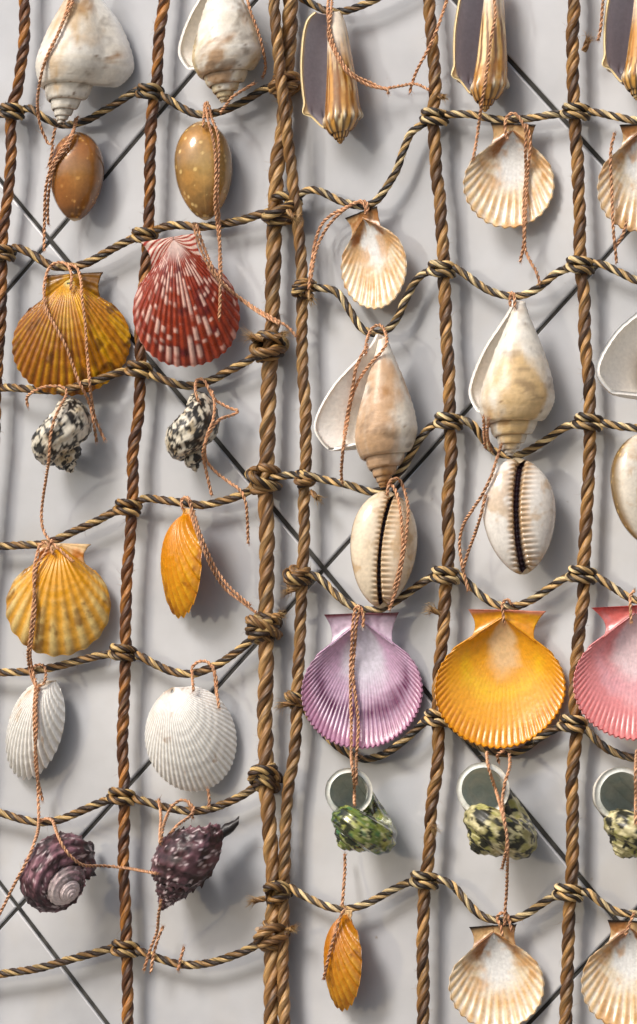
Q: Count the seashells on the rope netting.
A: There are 35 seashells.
